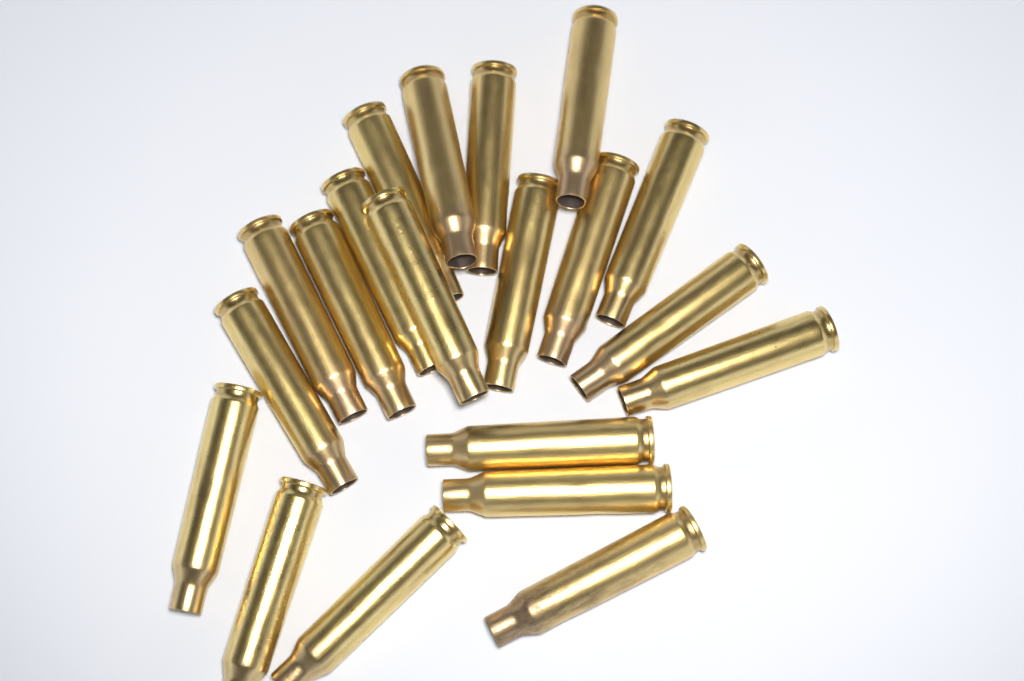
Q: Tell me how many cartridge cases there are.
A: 20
